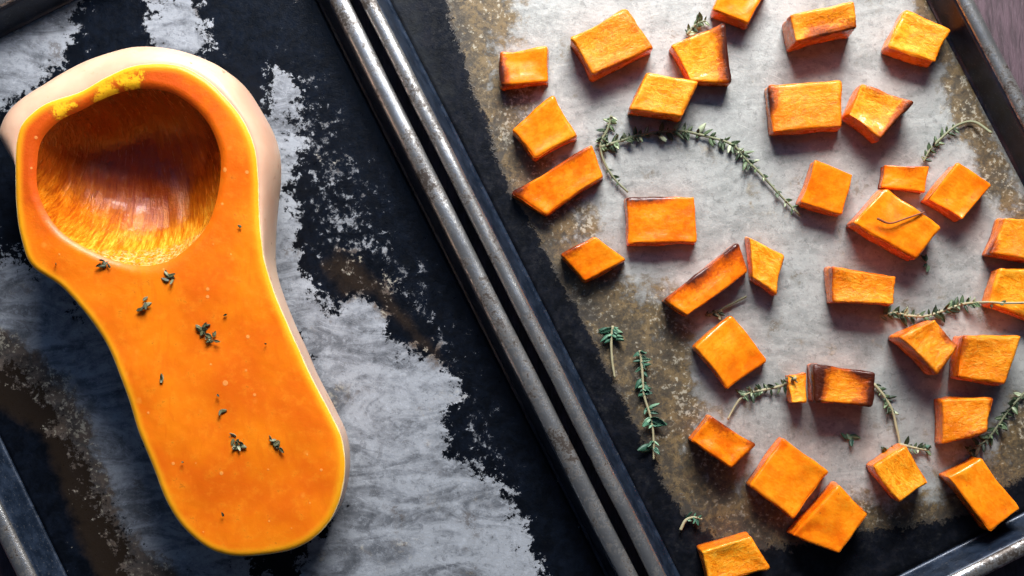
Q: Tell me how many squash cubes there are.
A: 34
